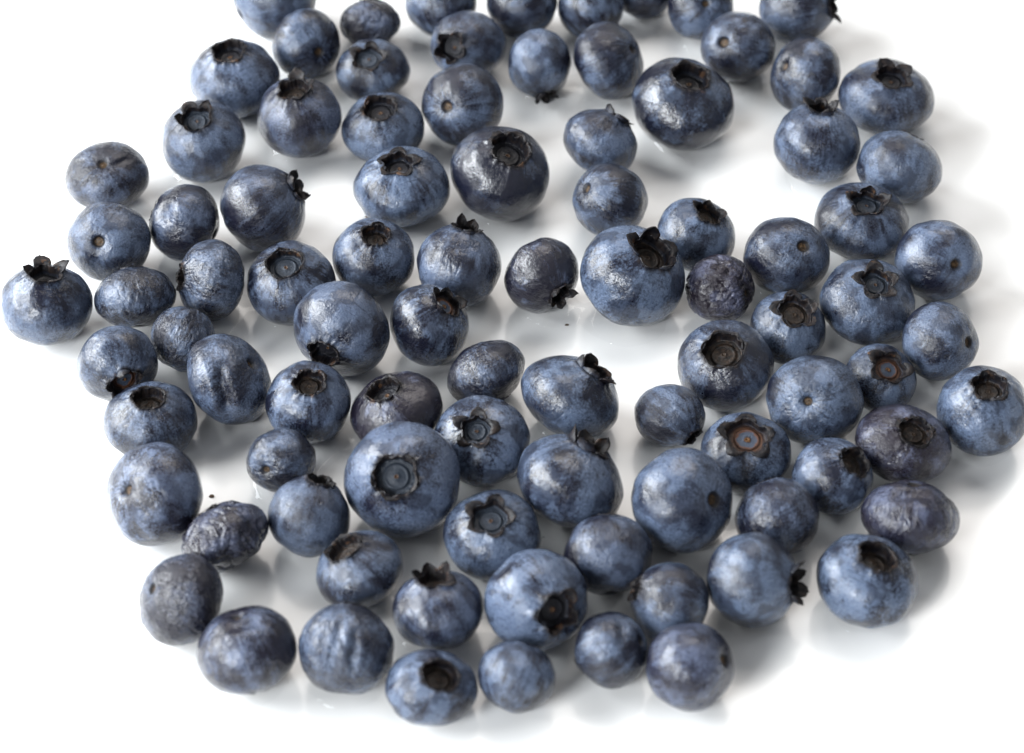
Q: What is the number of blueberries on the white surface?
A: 91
